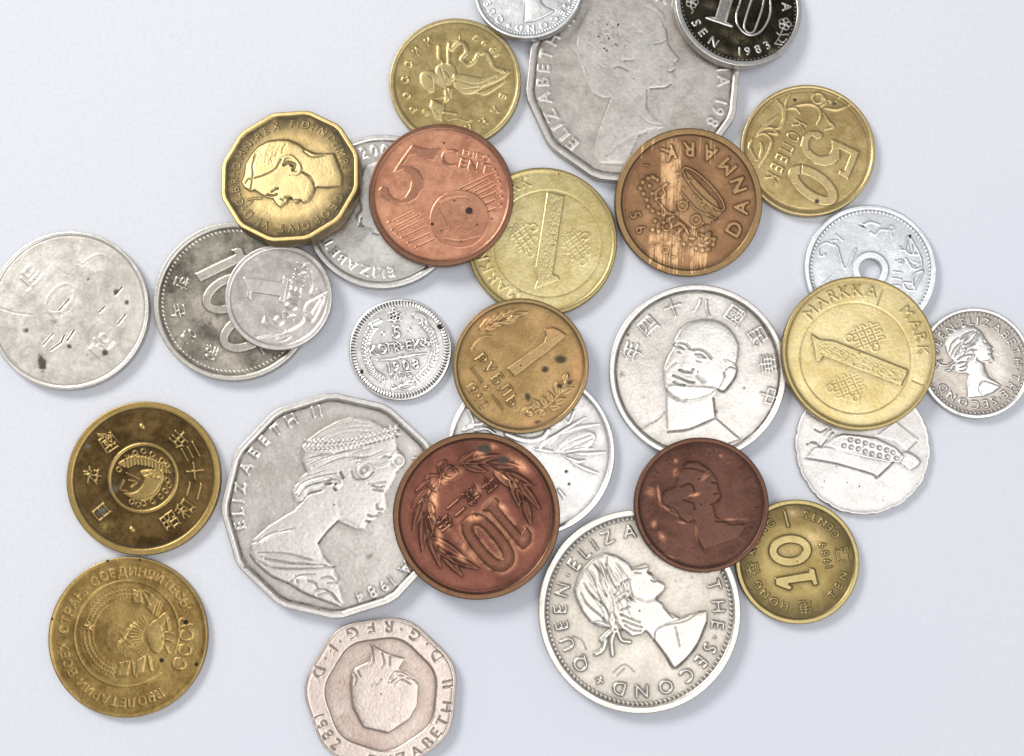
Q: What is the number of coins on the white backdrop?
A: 29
